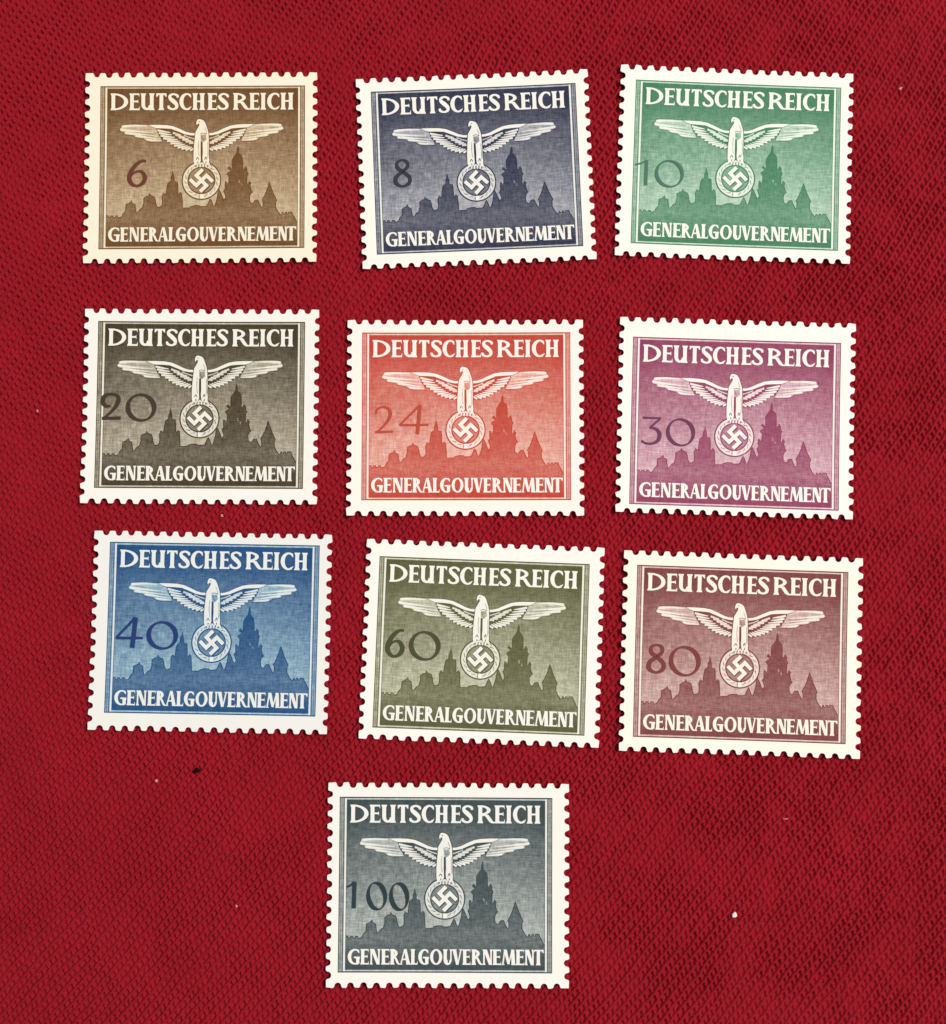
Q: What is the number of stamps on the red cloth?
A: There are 10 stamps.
